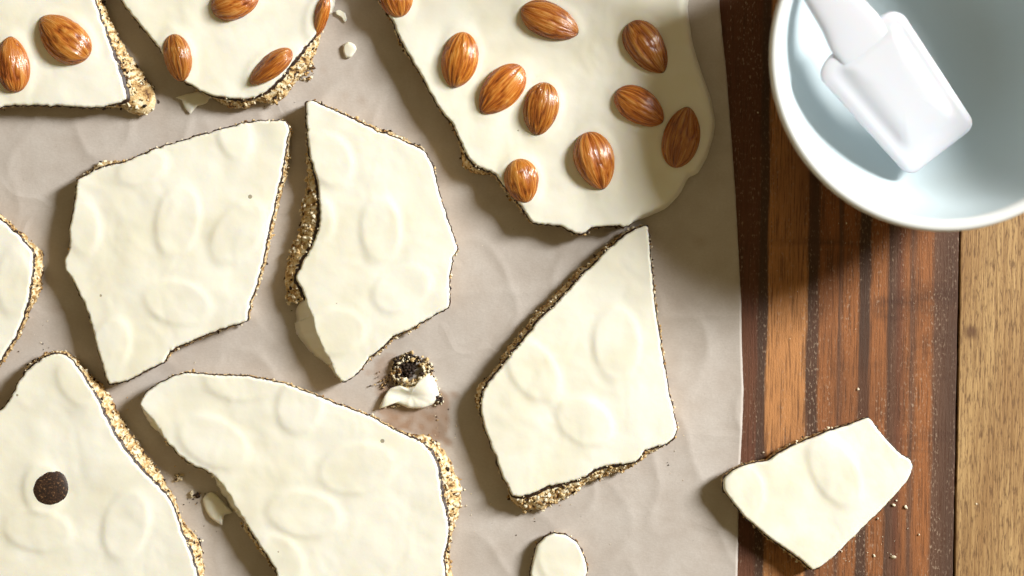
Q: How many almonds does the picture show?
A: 16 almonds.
